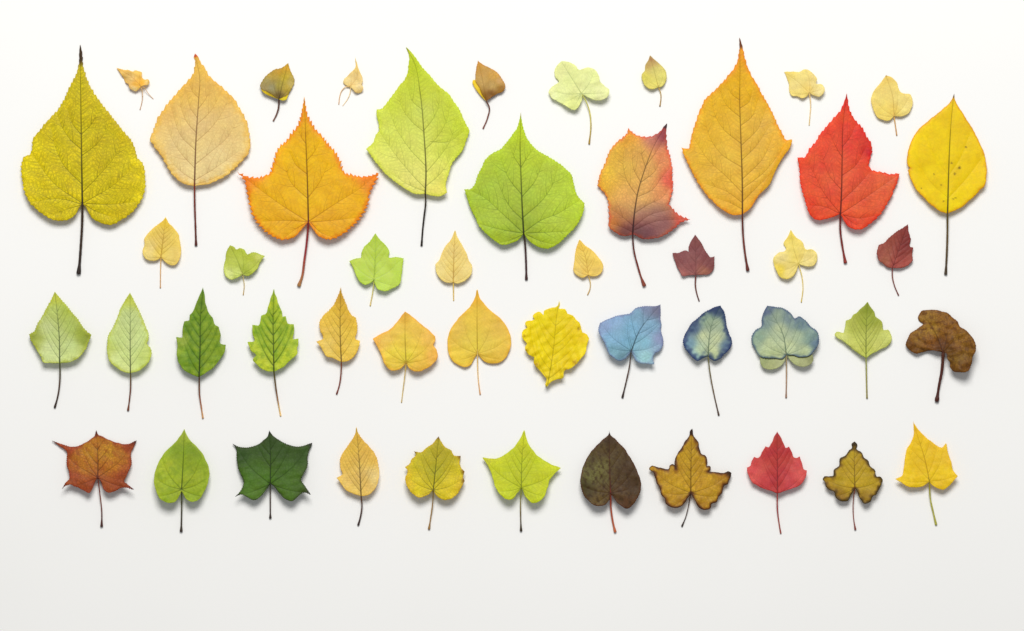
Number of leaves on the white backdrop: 49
